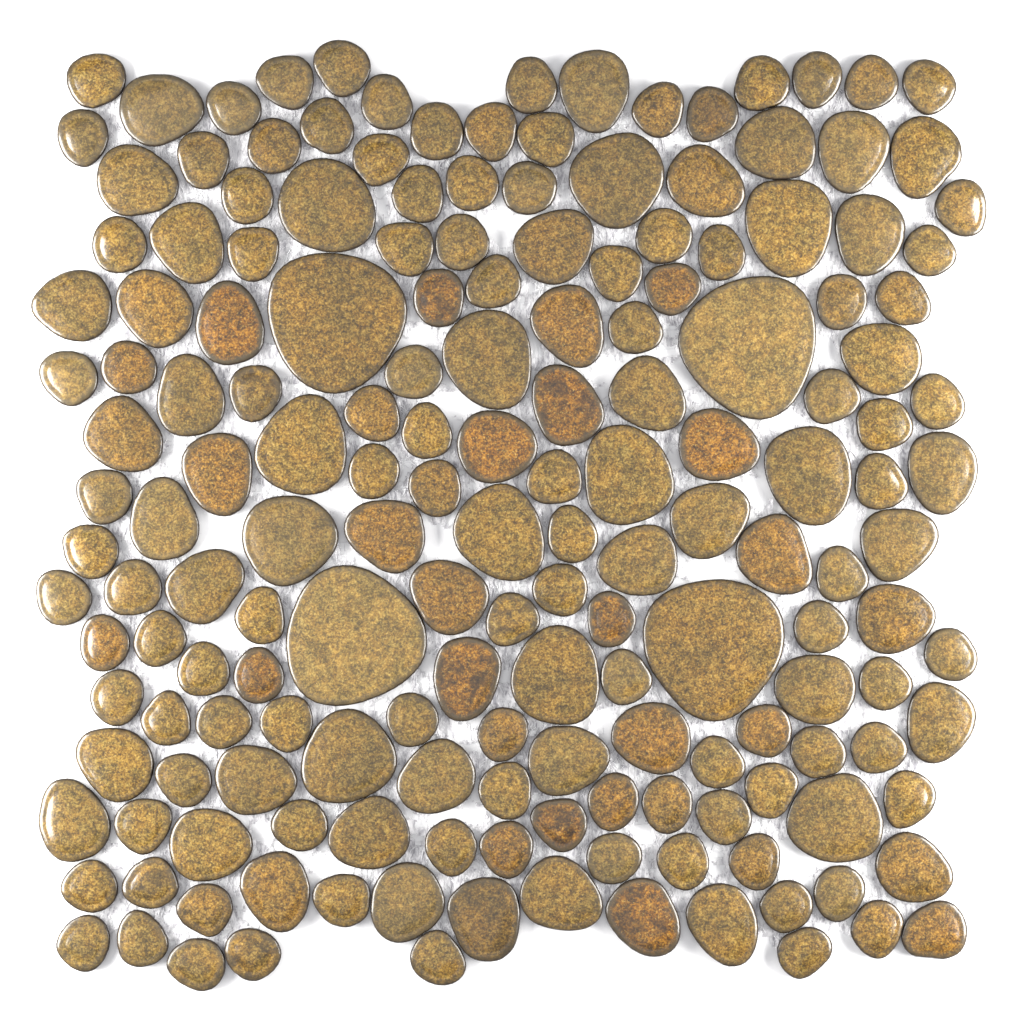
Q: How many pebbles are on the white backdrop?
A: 175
